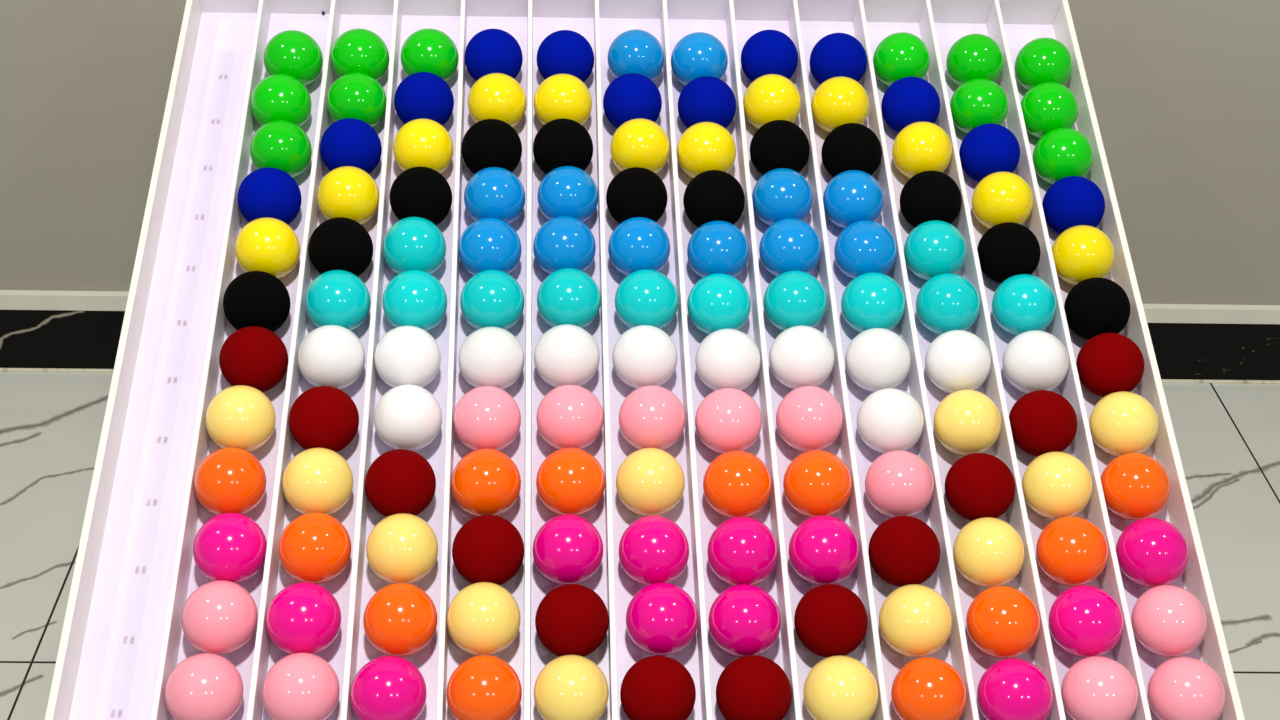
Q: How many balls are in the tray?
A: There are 144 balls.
